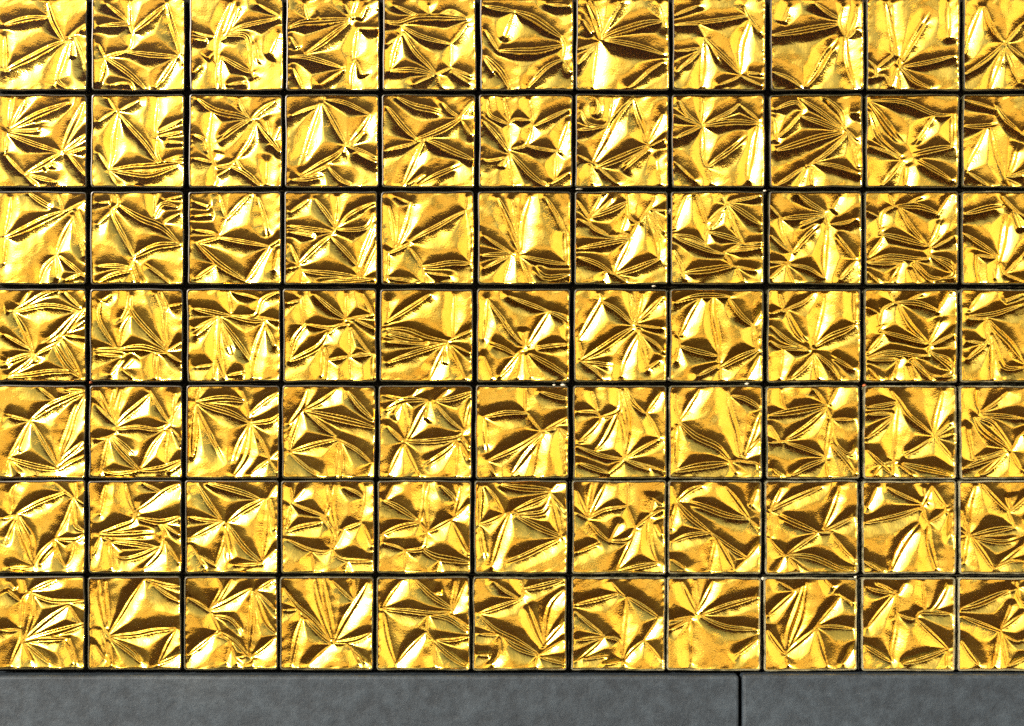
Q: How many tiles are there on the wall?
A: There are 77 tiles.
